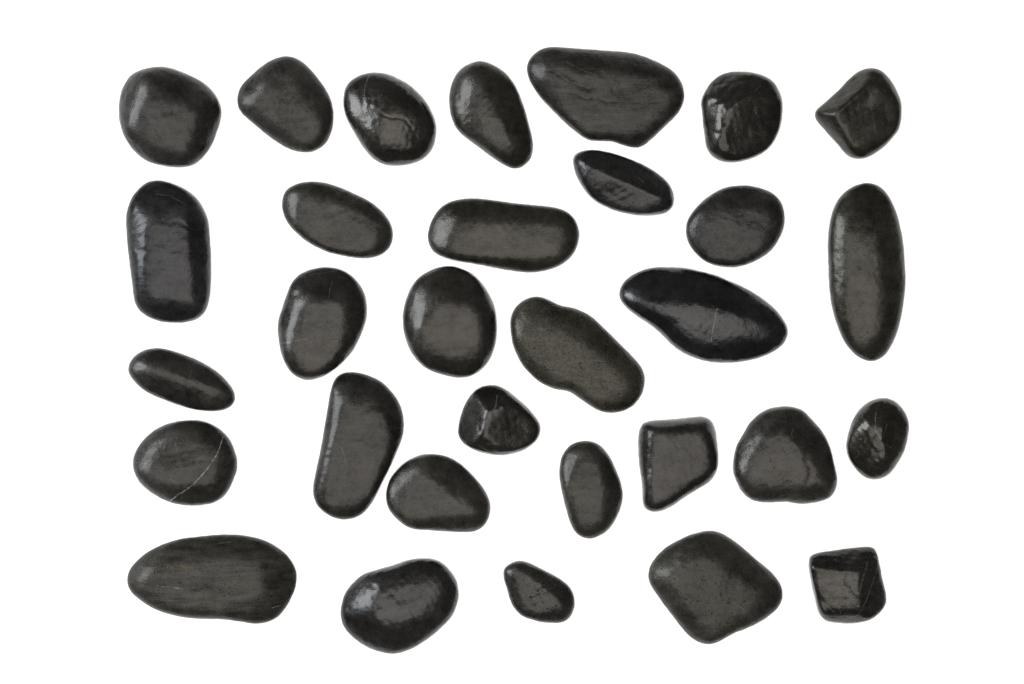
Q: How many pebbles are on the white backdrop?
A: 31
